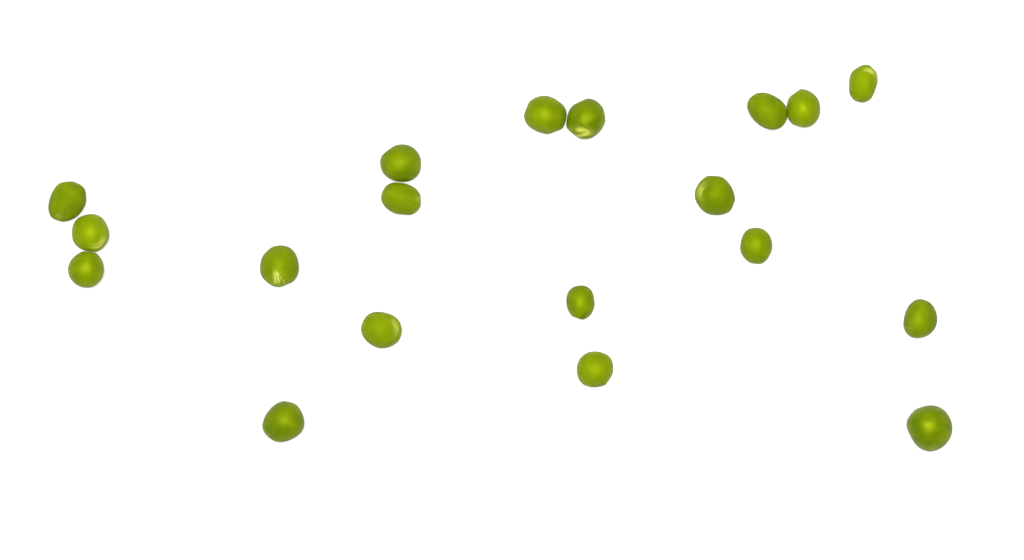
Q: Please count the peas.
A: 19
